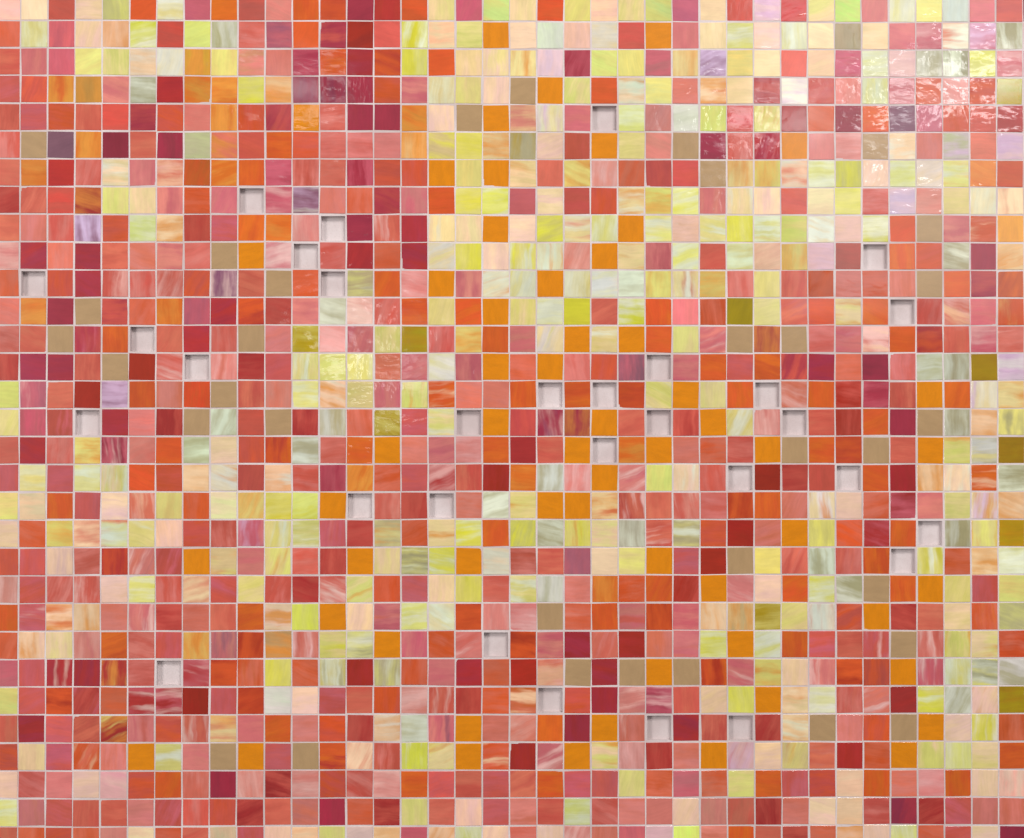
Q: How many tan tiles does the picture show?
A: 33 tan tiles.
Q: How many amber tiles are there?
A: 57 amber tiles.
